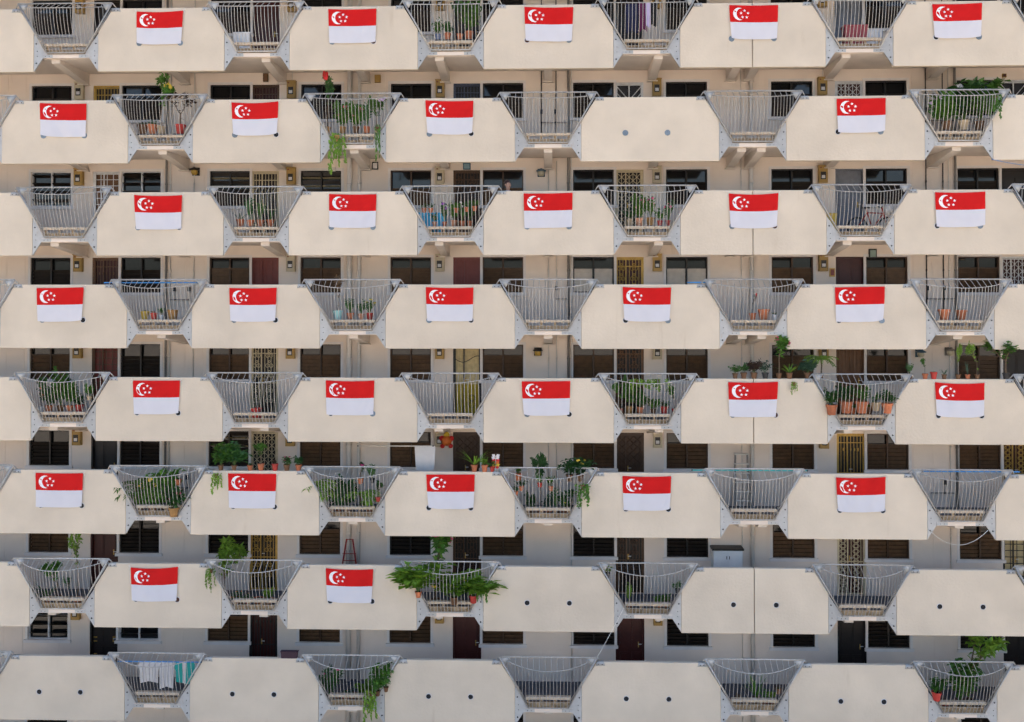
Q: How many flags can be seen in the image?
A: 31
